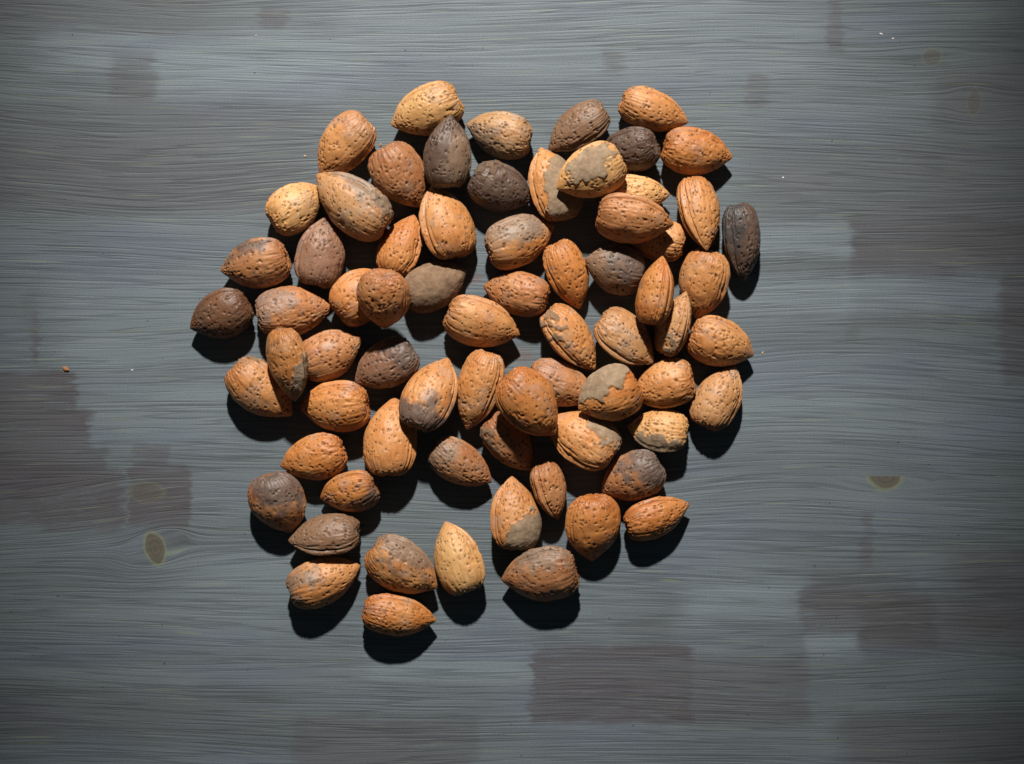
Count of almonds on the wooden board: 70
